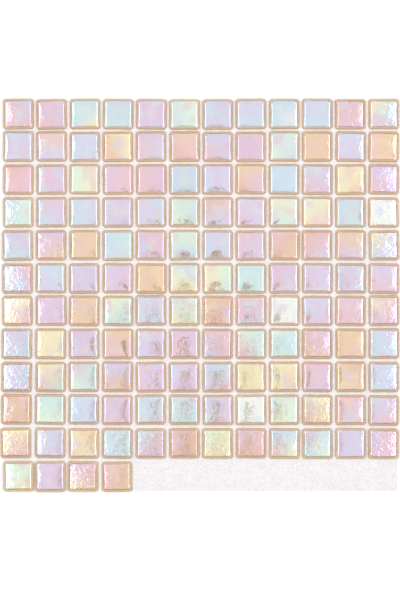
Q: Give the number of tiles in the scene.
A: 136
